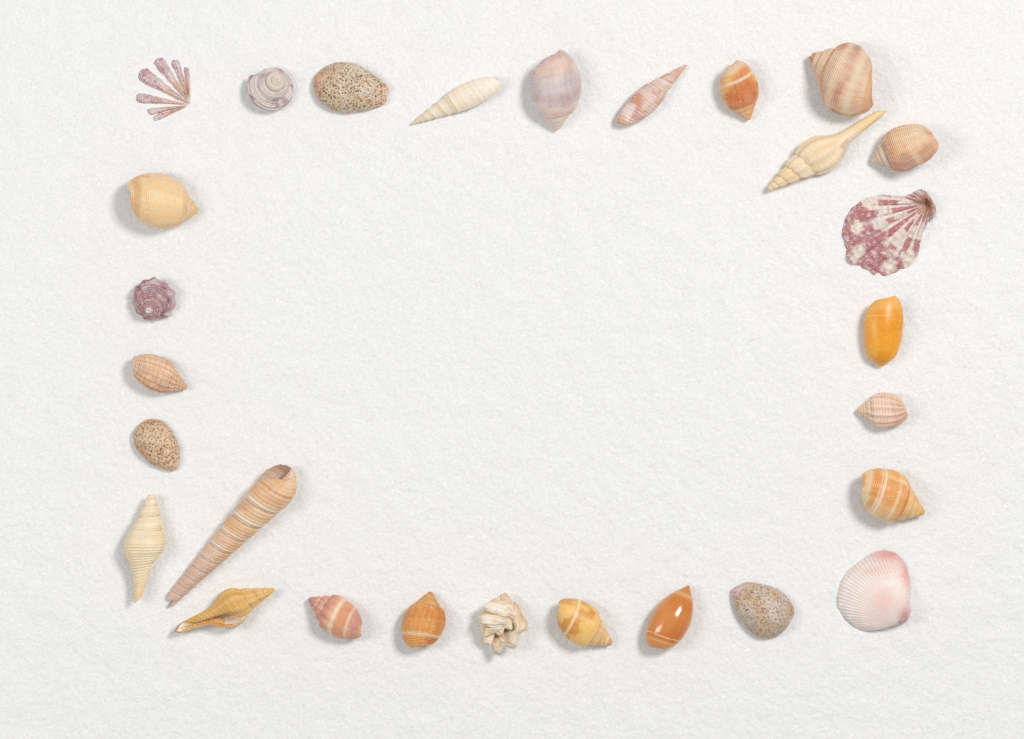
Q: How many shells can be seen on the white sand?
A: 28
